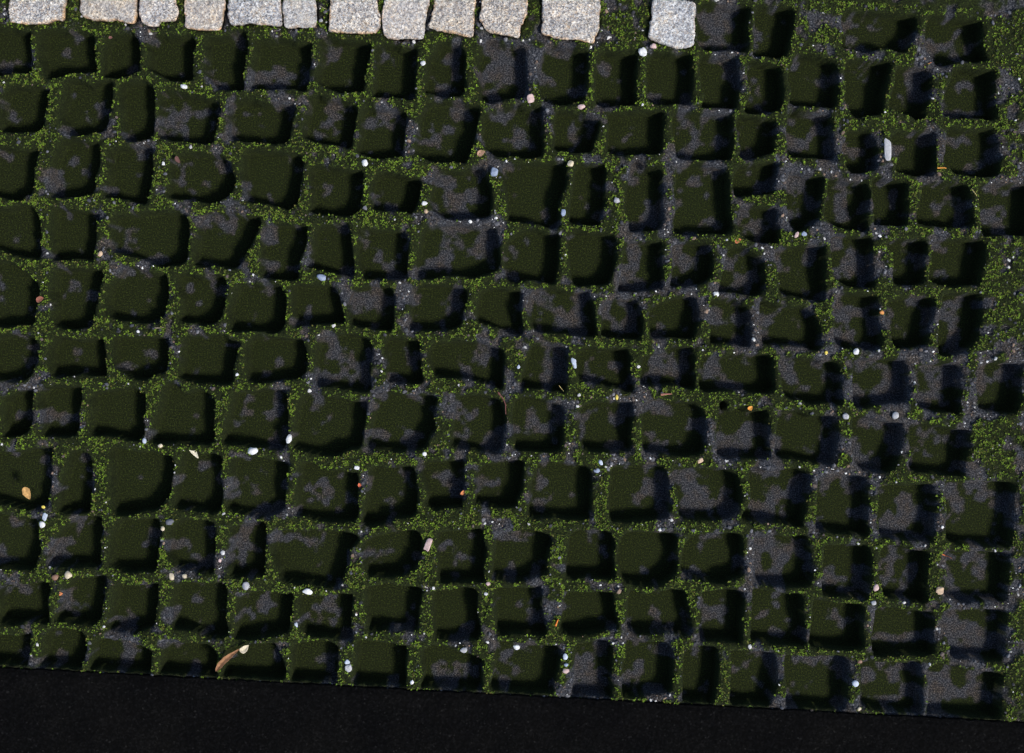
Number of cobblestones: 12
